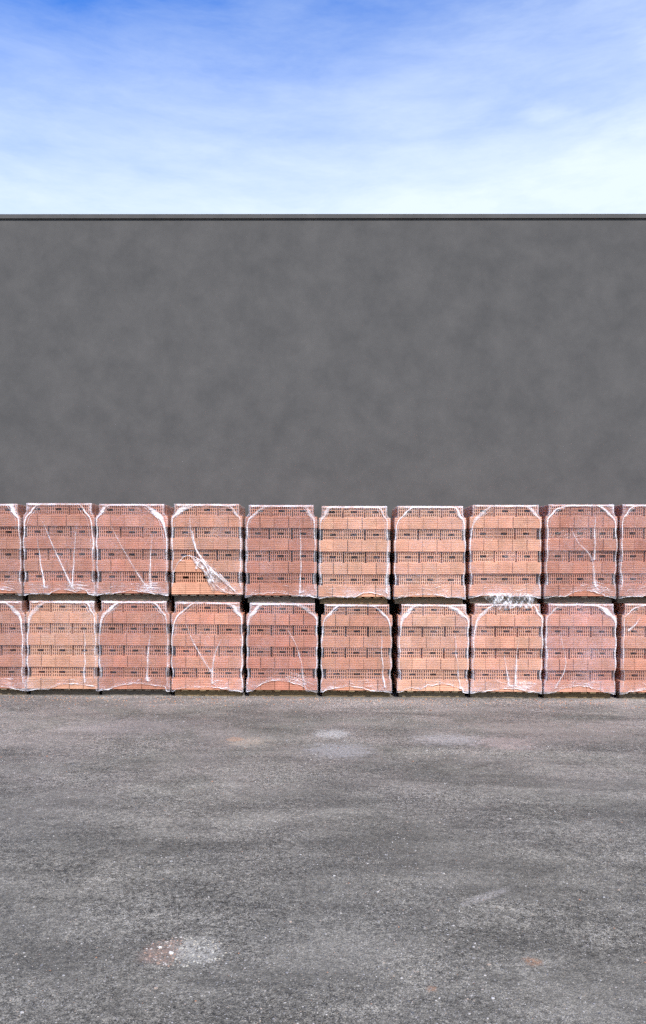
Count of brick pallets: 20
